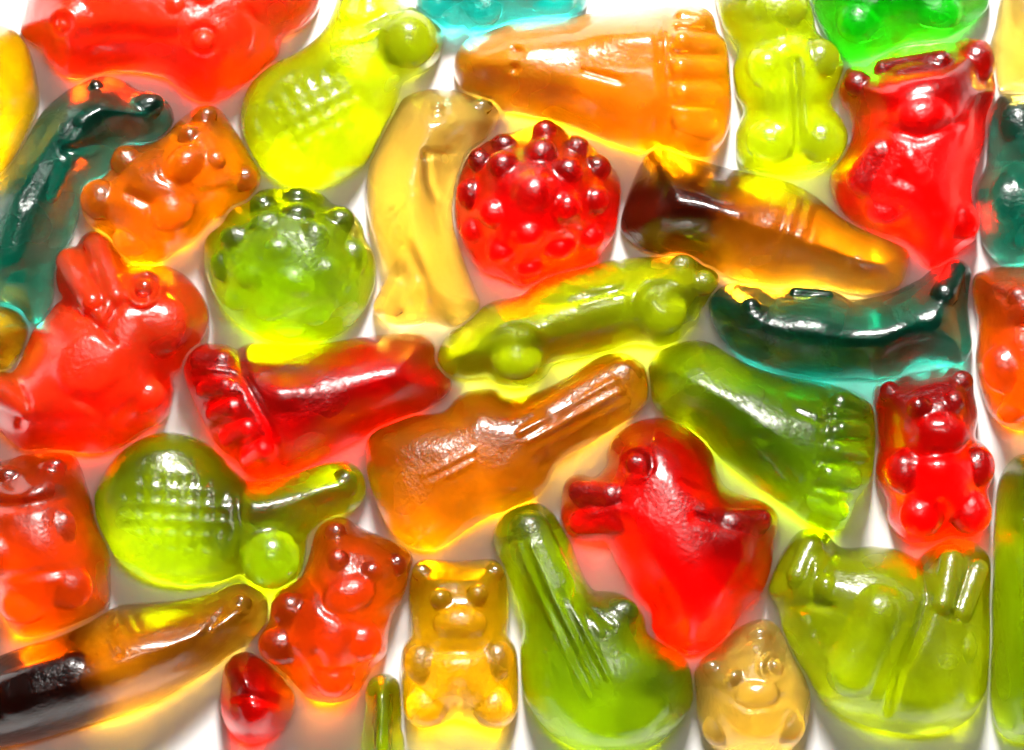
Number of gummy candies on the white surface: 37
